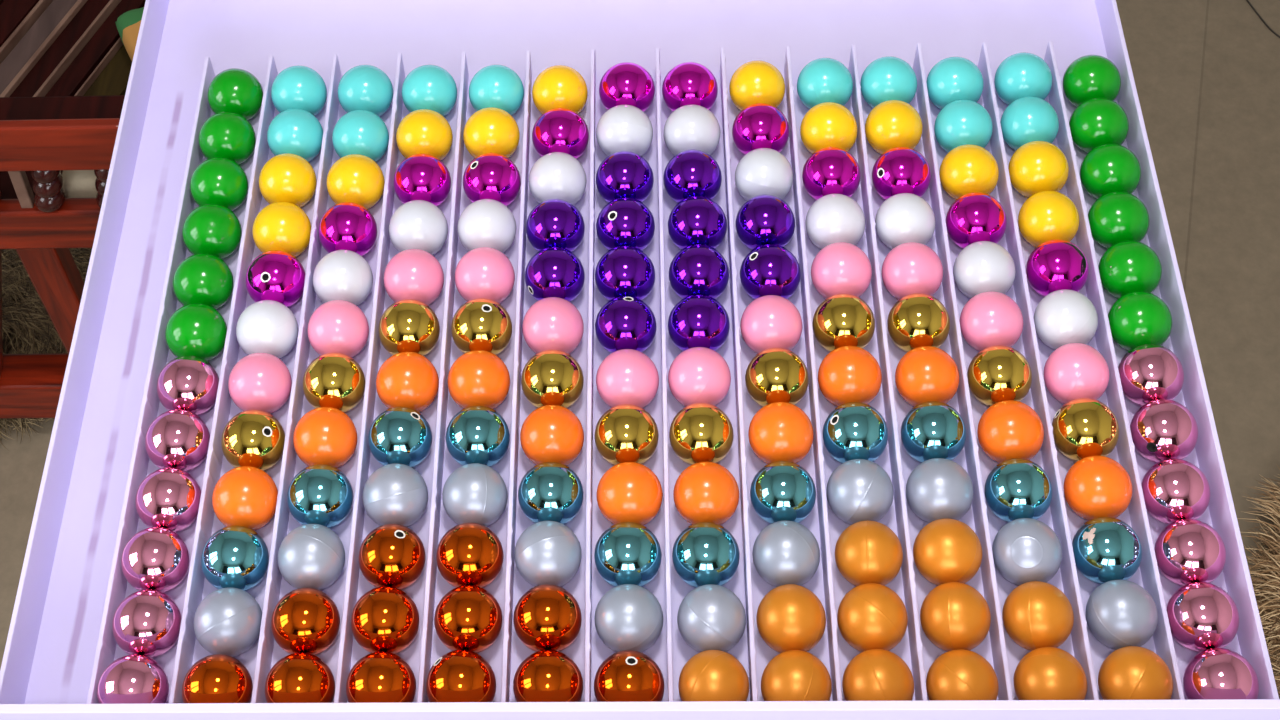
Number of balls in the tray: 168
